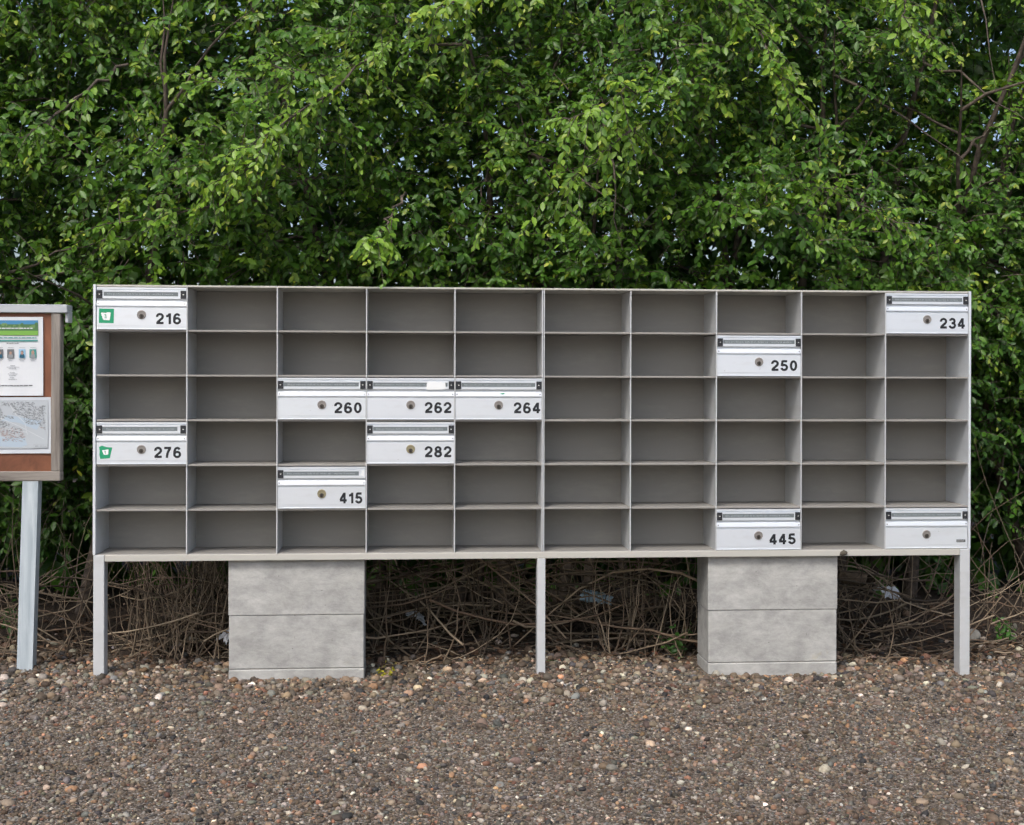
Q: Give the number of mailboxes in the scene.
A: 11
